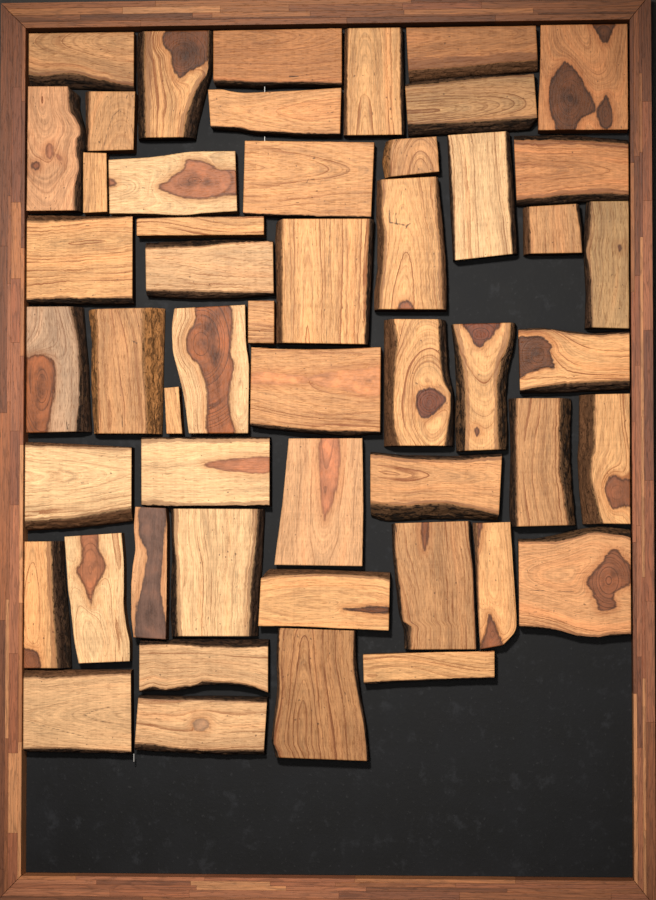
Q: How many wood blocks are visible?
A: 51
